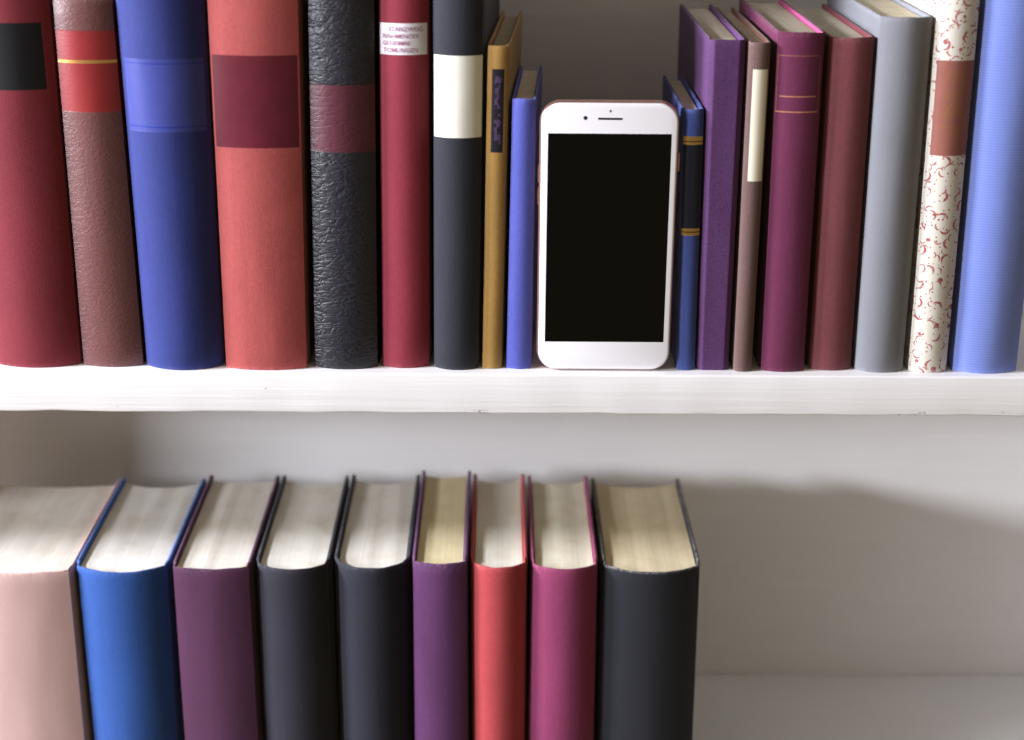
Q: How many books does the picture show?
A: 26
